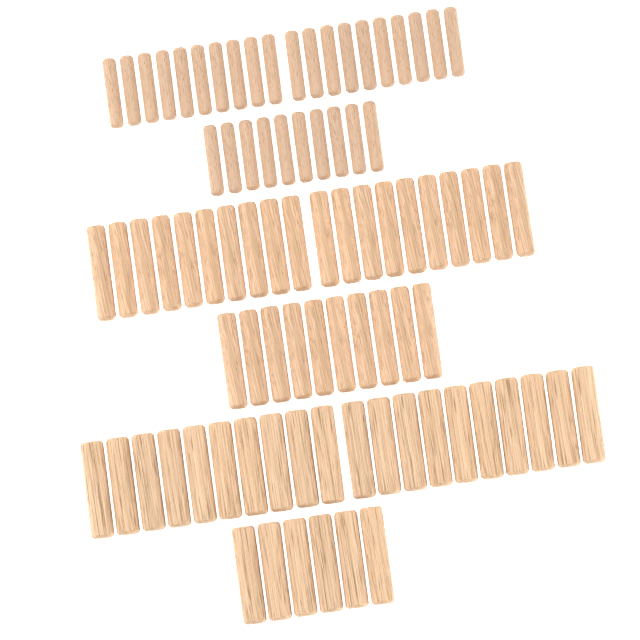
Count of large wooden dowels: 26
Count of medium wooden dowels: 30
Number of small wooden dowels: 30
